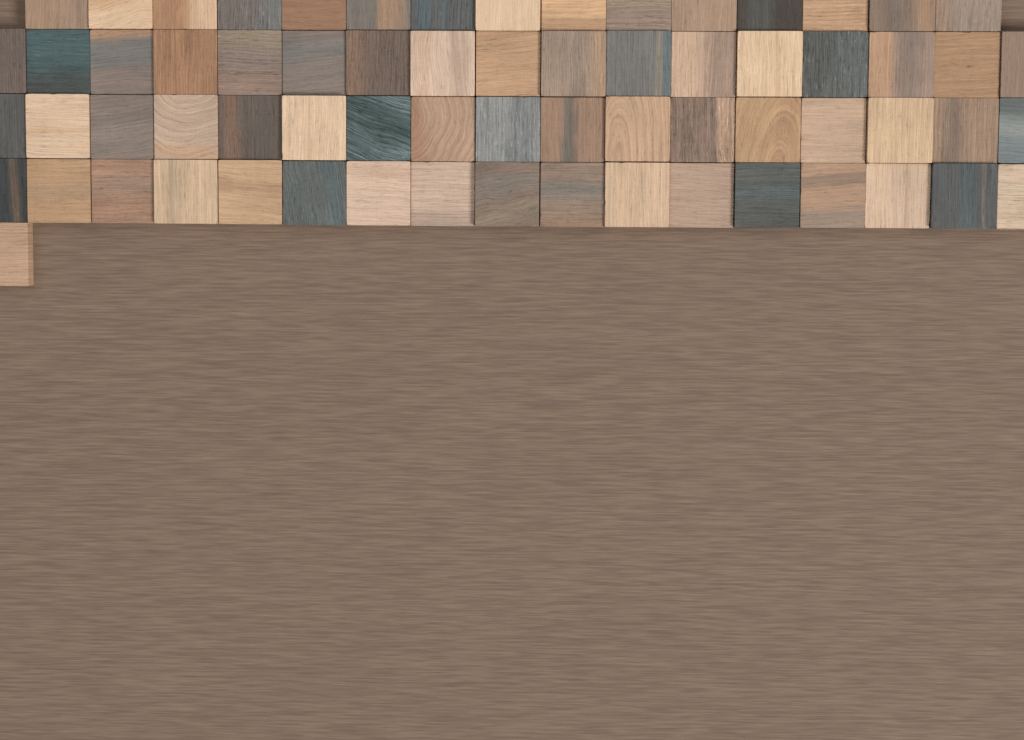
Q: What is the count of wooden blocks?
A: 67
